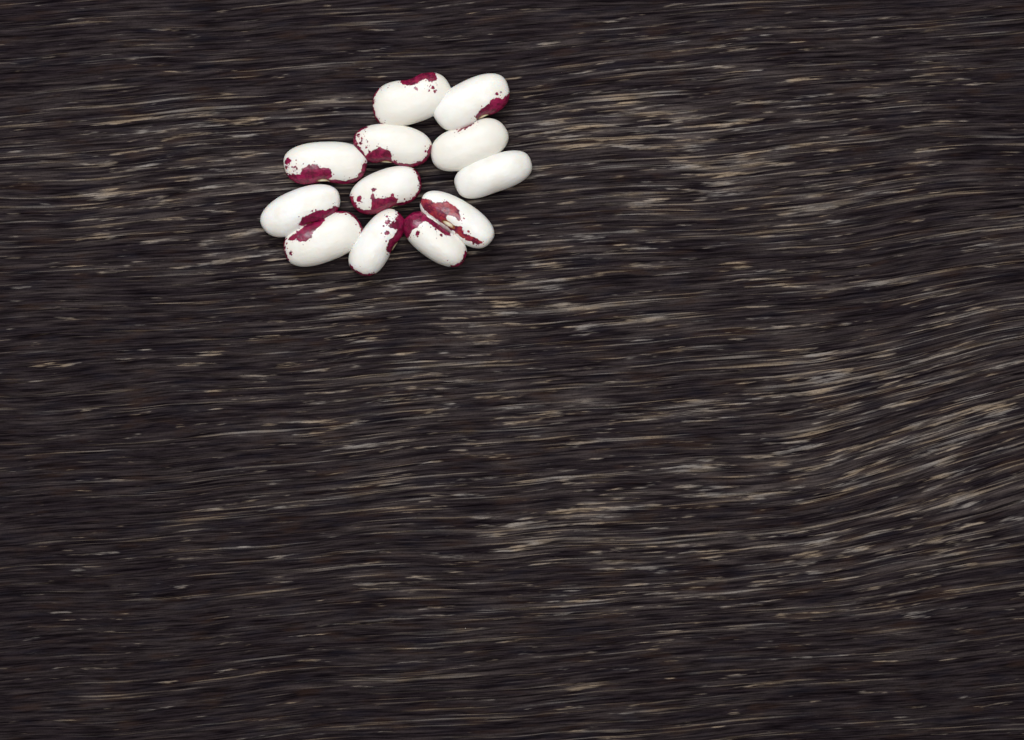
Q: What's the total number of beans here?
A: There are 12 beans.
